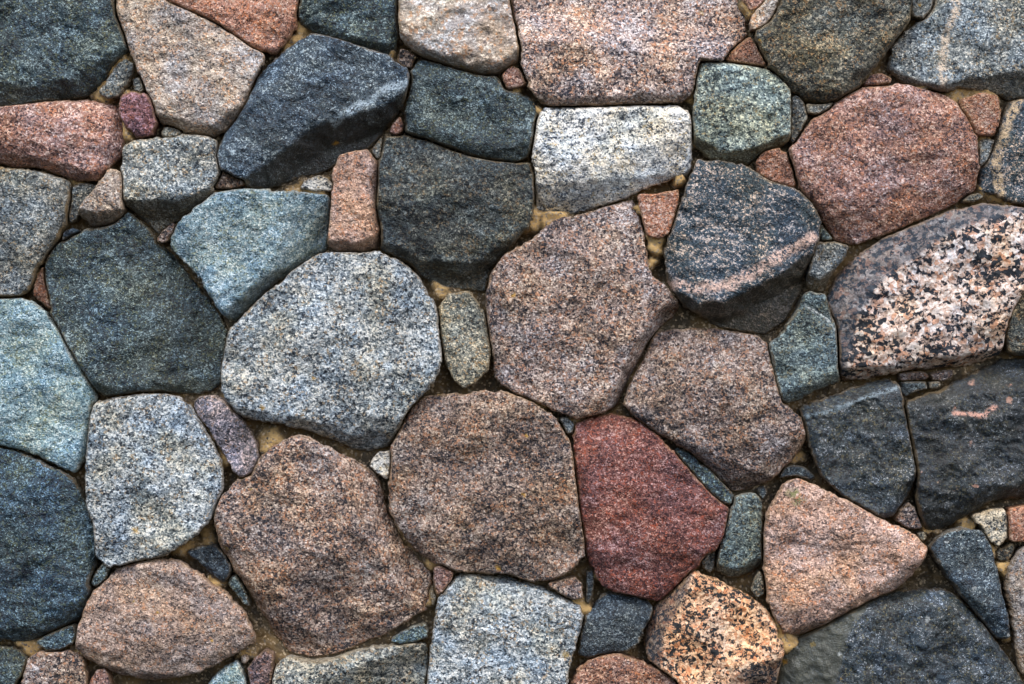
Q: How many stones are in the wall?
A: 109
